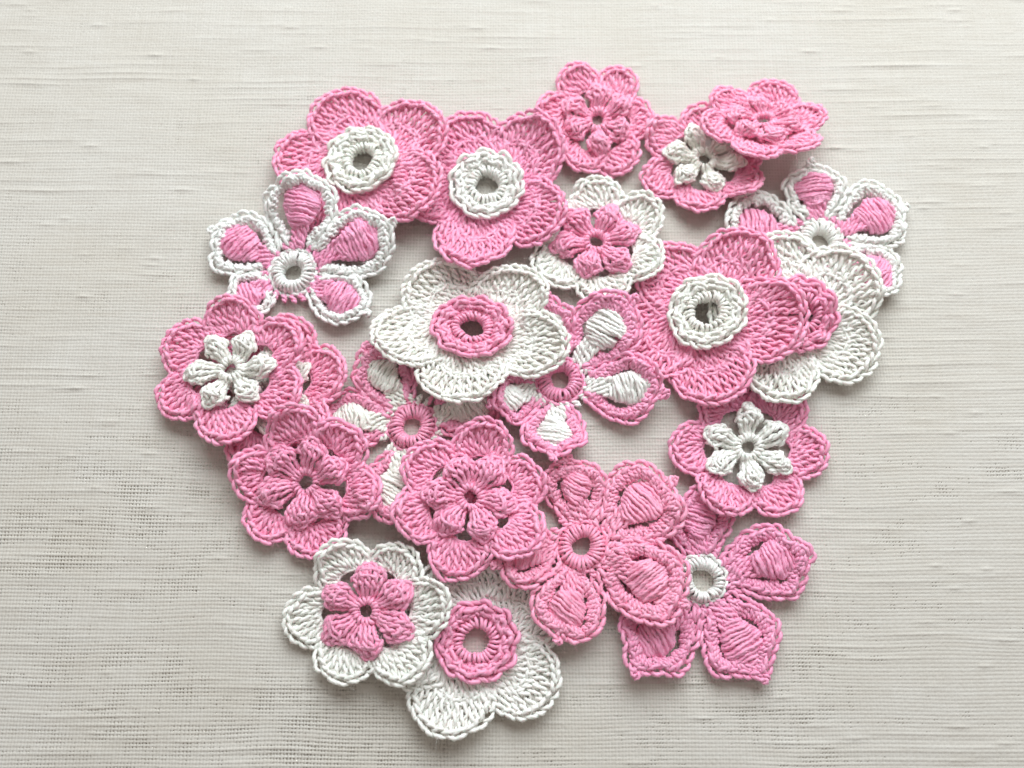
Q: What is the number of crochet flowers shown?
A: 22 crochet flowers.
